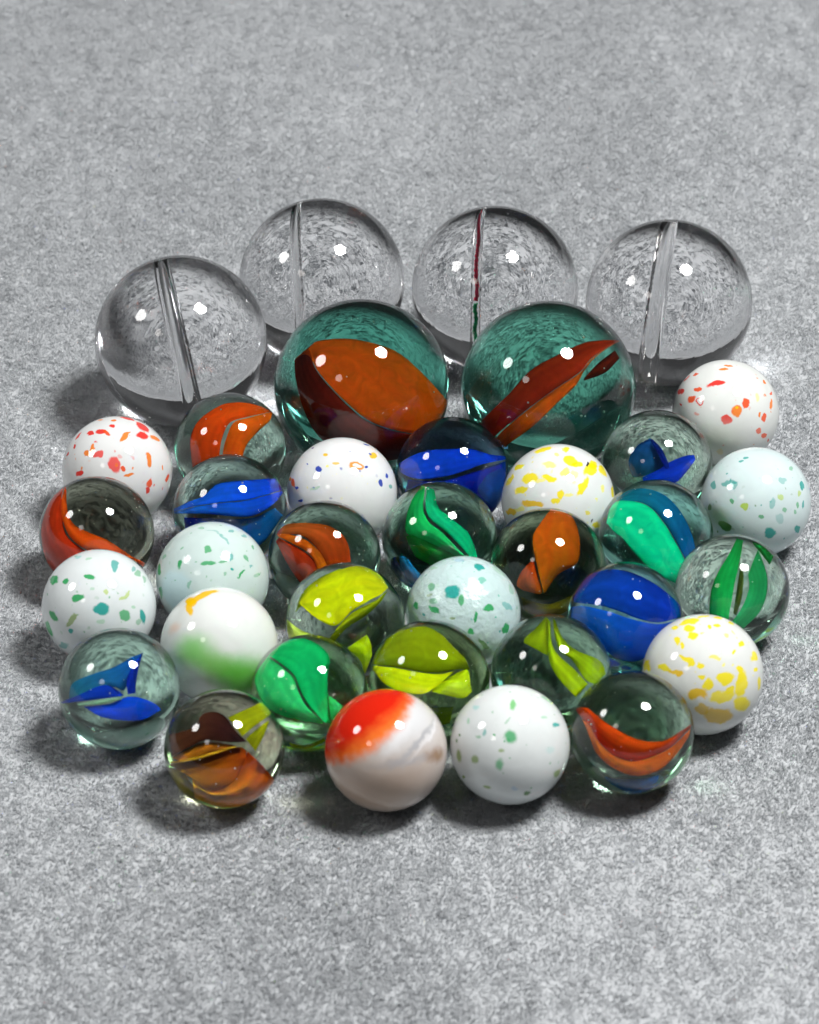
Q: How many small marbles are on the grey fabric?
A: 30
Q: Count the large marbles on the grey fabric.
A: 6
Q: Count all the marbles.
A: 36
